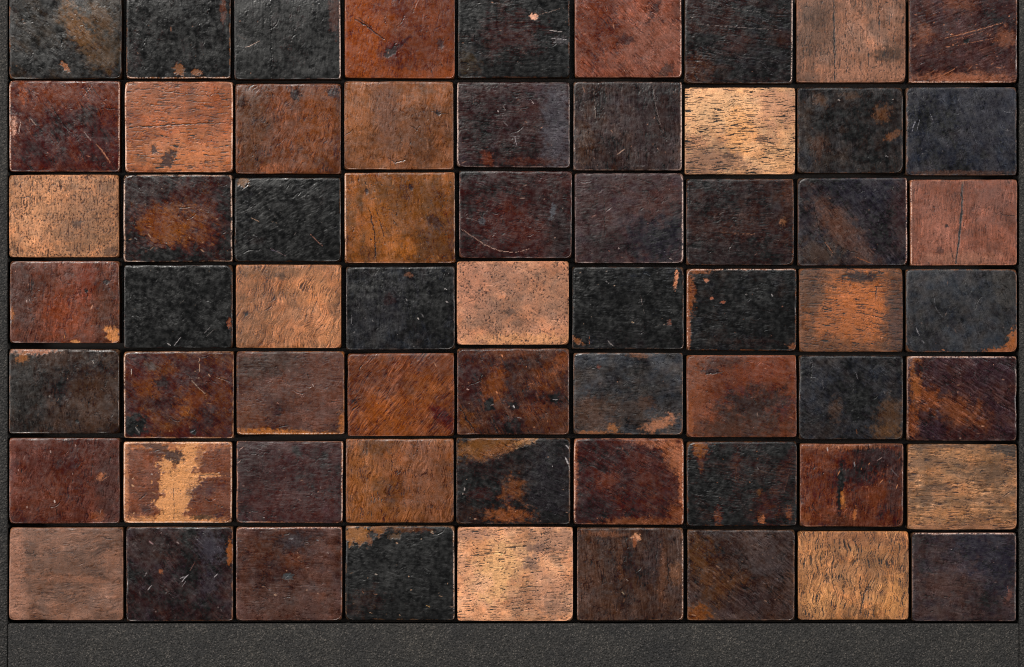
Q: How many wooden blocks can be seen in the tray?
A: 63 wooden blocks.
